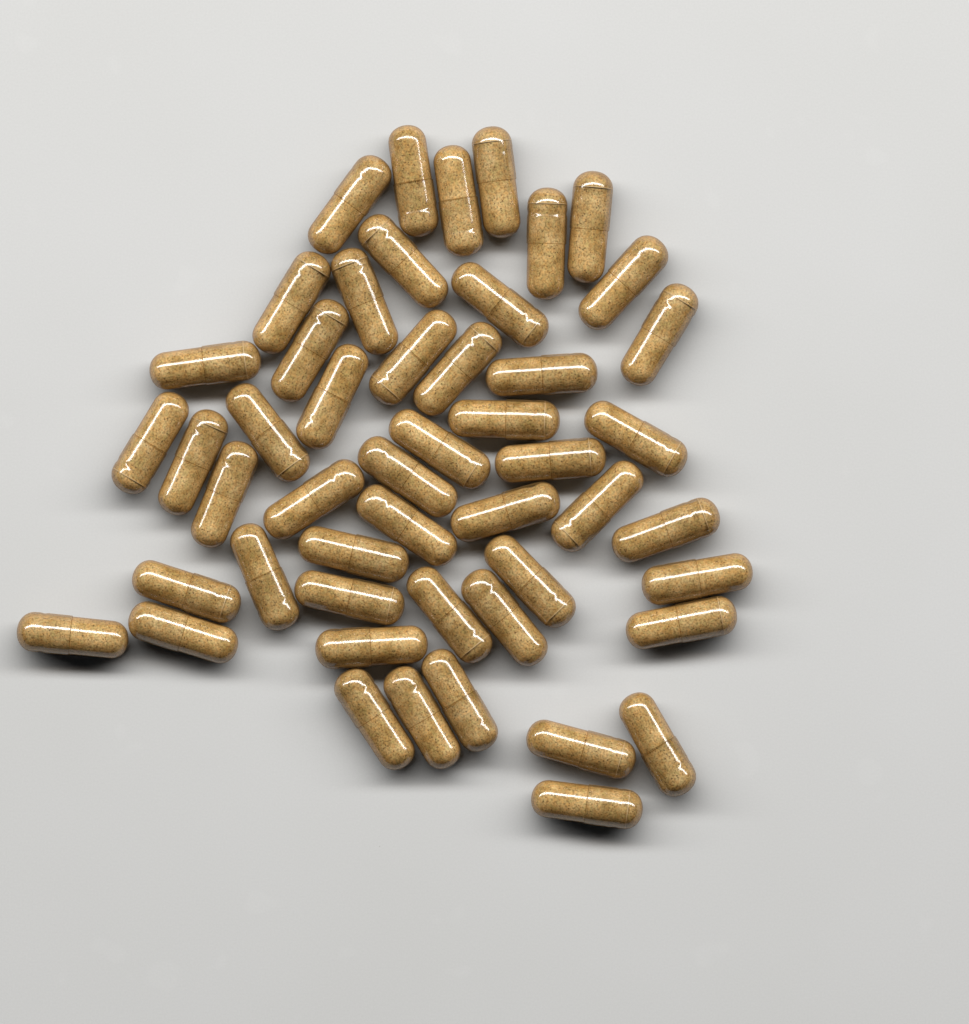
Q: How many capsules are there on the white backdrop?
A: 50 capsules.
